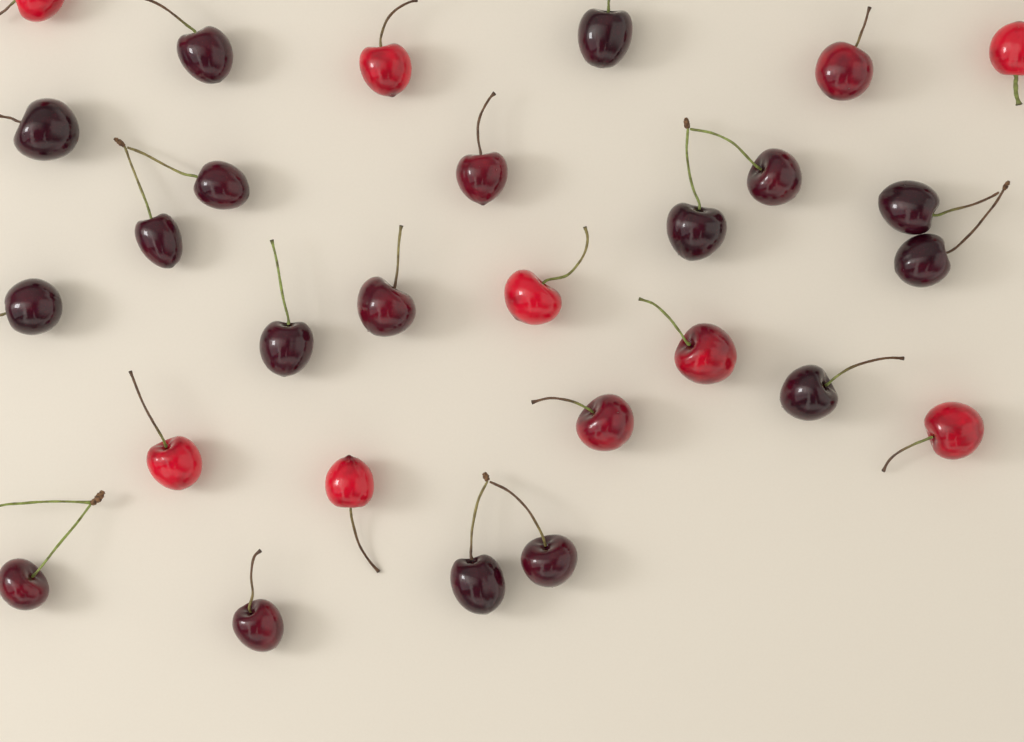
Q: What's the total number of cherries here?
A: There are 28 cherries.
